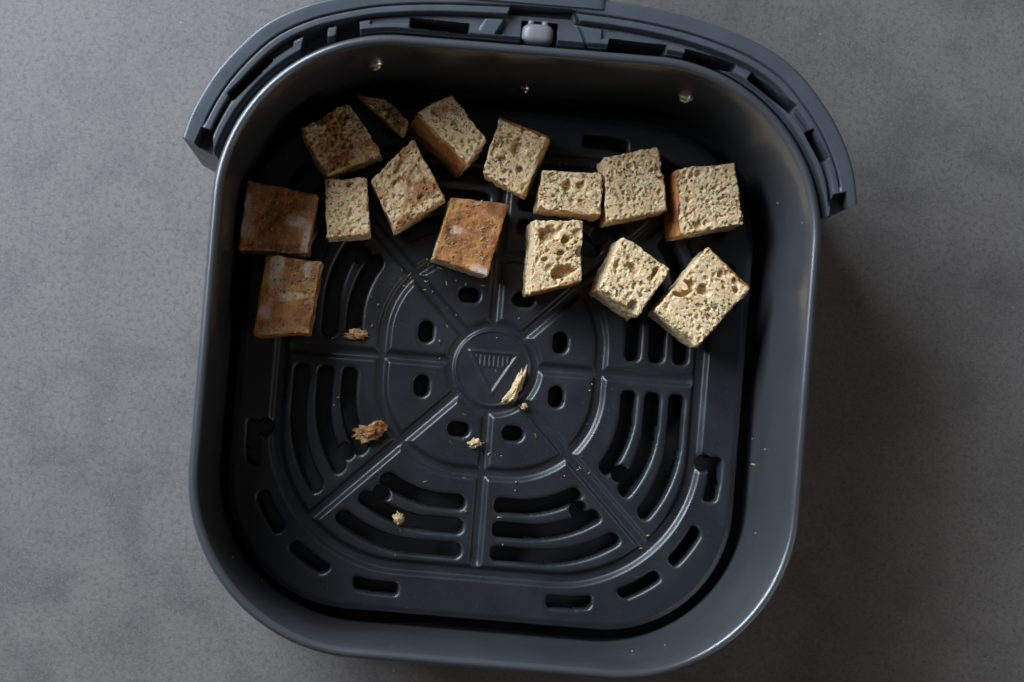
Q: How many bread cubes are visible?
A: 15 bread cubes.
